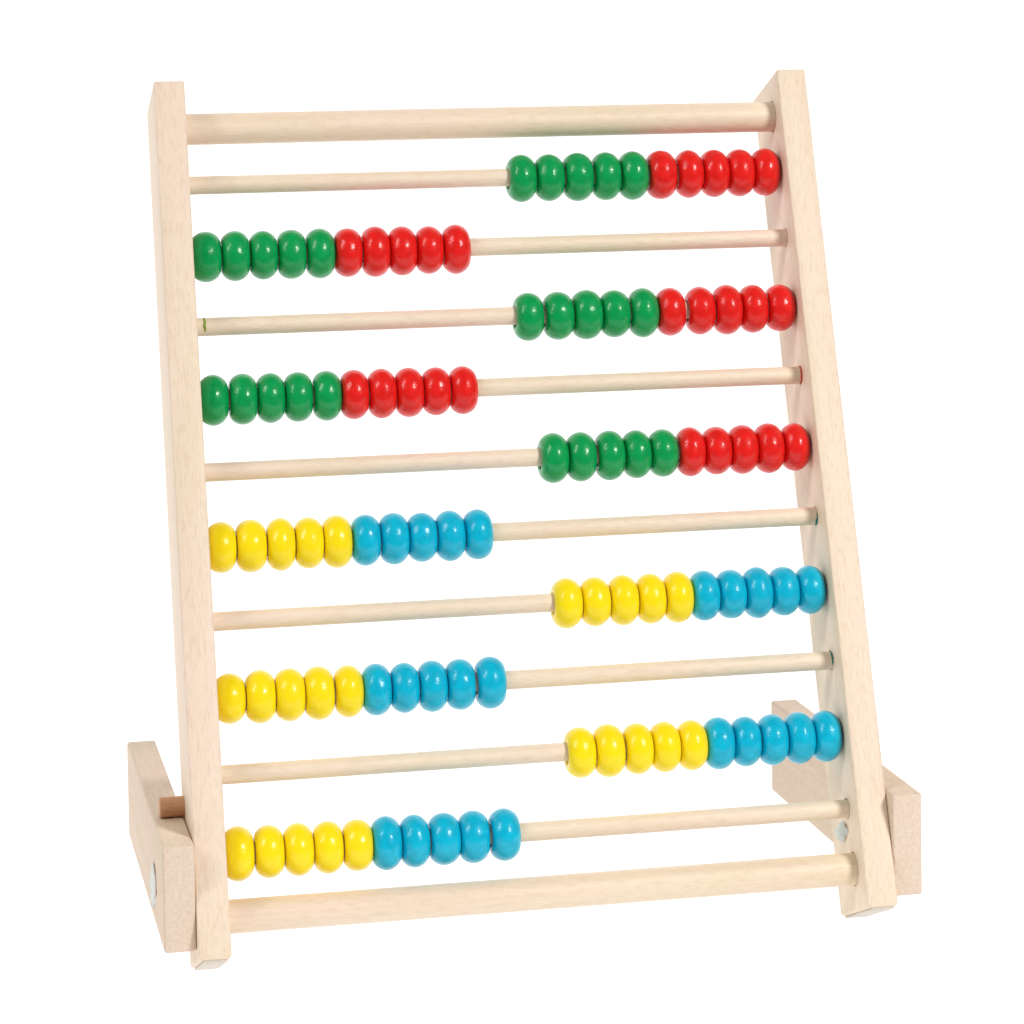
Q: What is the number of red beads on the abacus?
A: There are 25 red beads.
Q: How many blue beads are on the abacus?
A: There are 25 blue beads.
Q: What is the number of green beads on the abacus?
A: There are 25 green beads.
